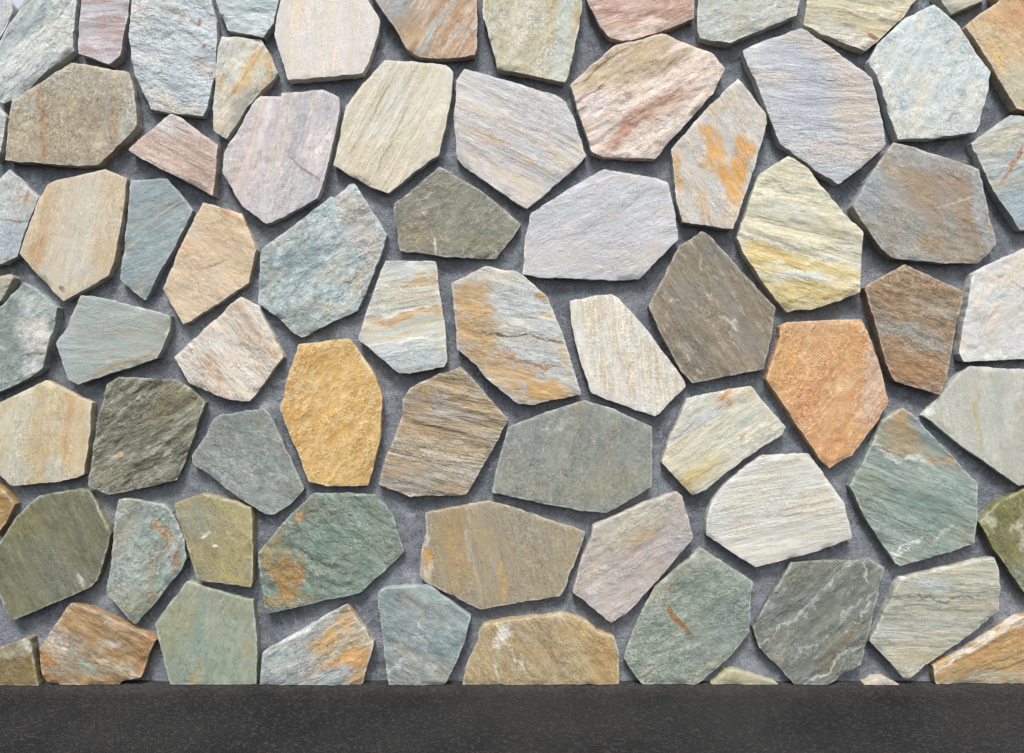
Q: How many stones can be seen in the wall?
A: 75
